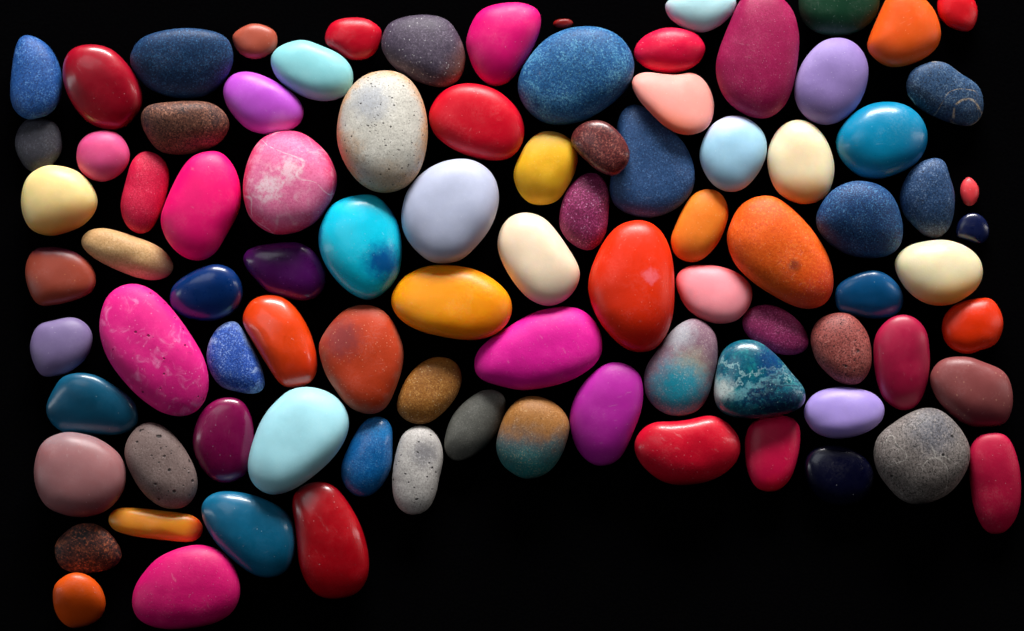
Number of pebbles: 90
